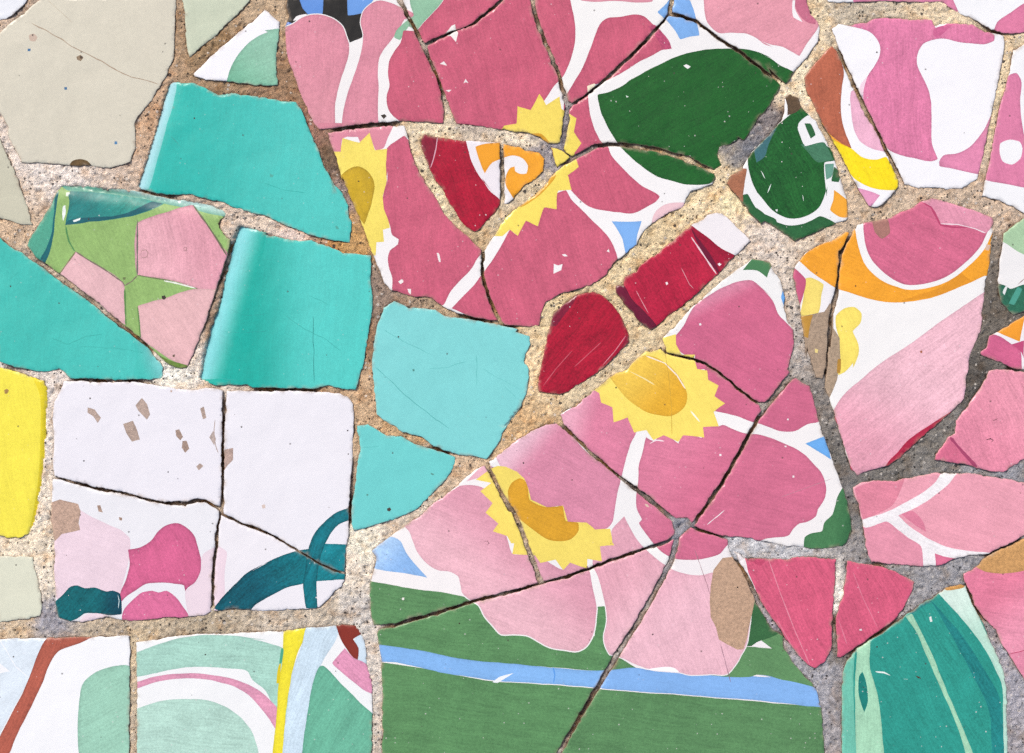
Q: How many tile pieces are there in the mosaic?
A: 54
